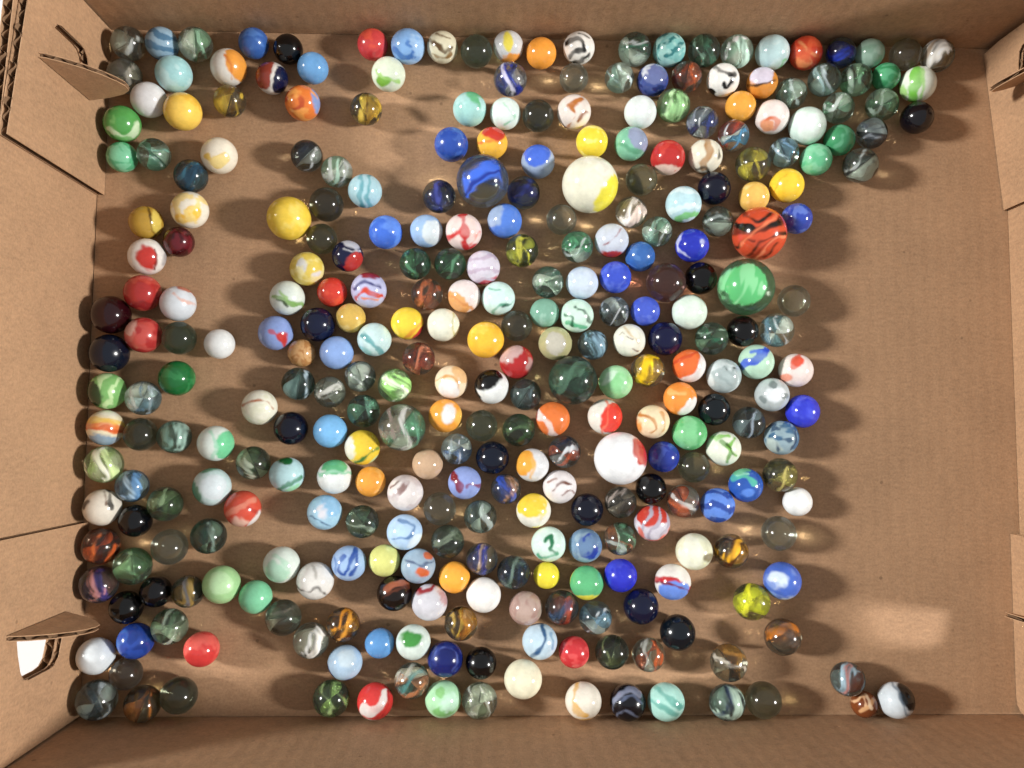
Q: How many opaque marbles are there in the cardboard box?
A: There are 193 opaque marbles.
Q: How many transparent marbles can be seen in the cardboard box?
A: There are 122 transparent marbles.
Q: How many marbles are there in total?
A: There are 315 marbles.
